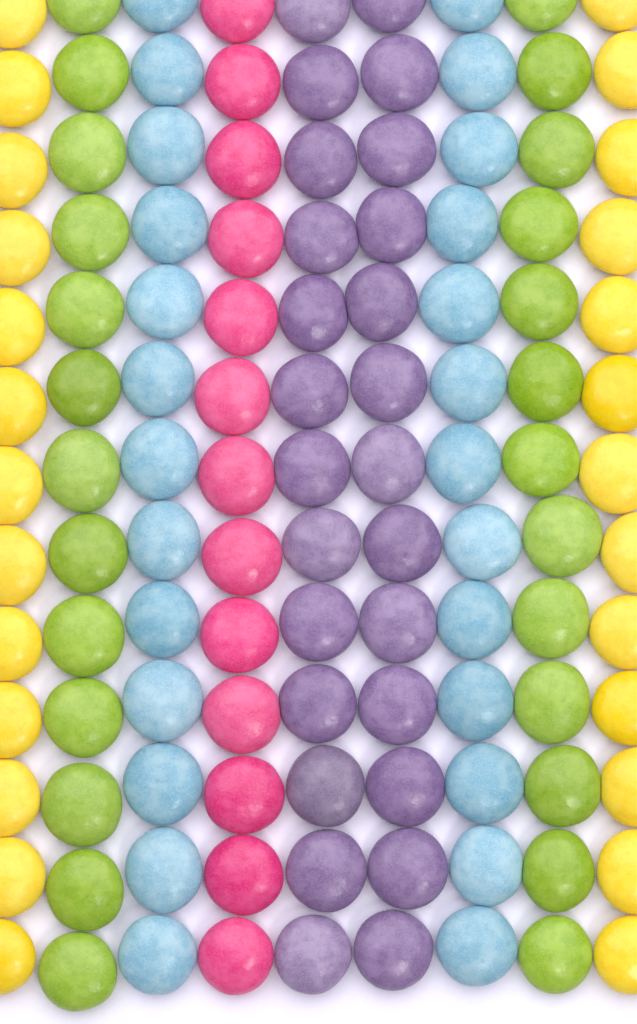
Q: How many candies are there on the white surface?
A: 117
